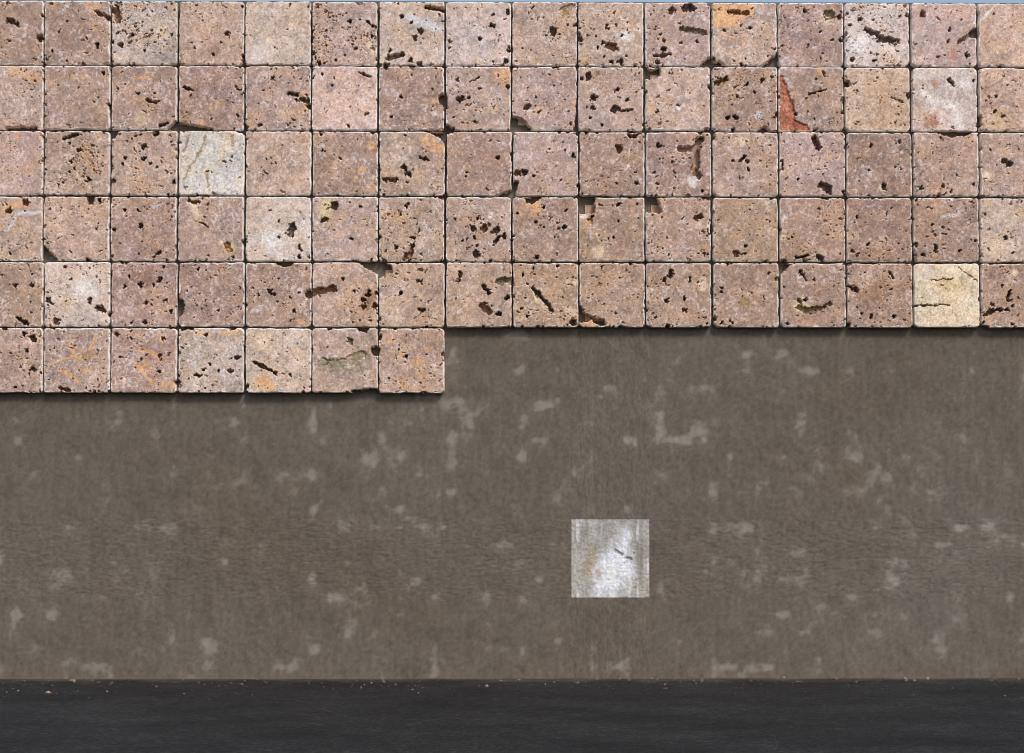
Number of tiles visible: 87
